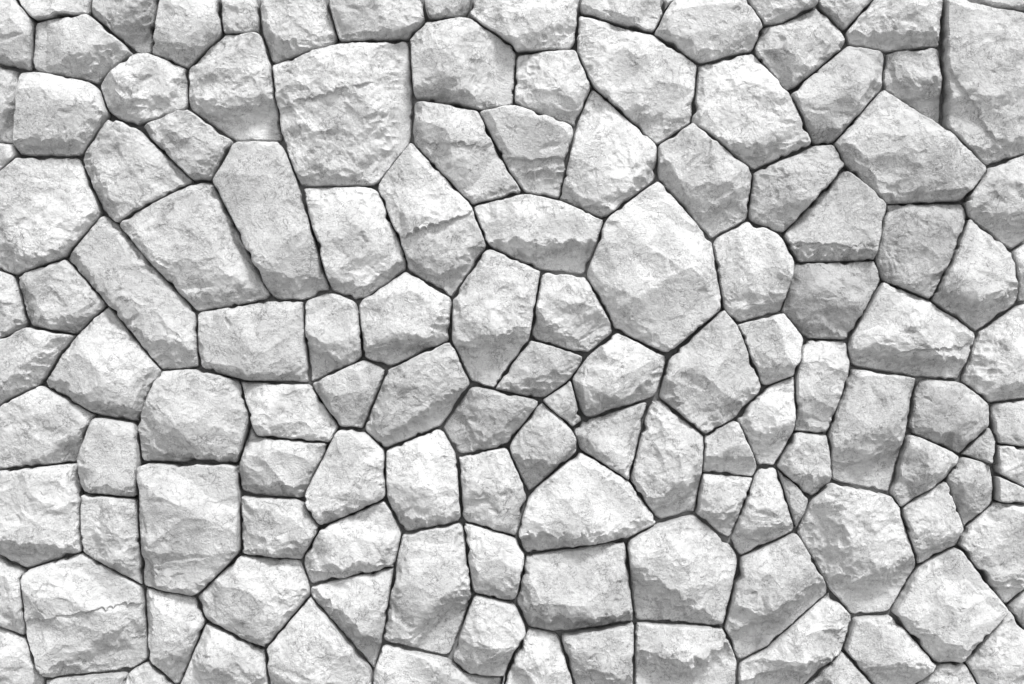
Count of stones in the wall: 135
